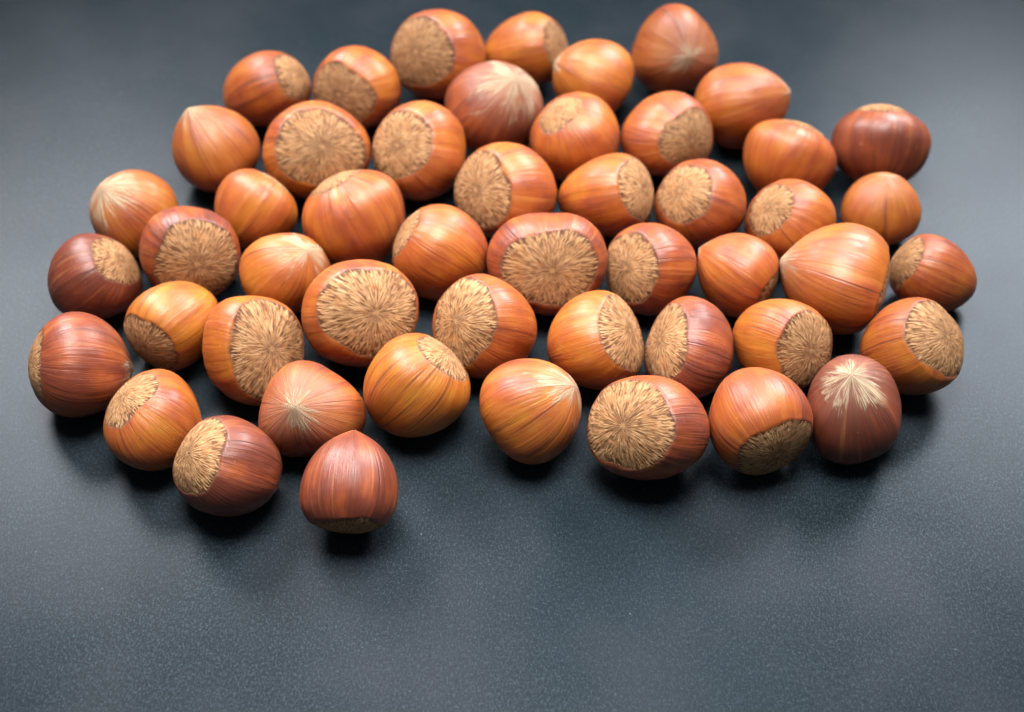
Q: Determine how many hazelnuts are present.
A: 50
